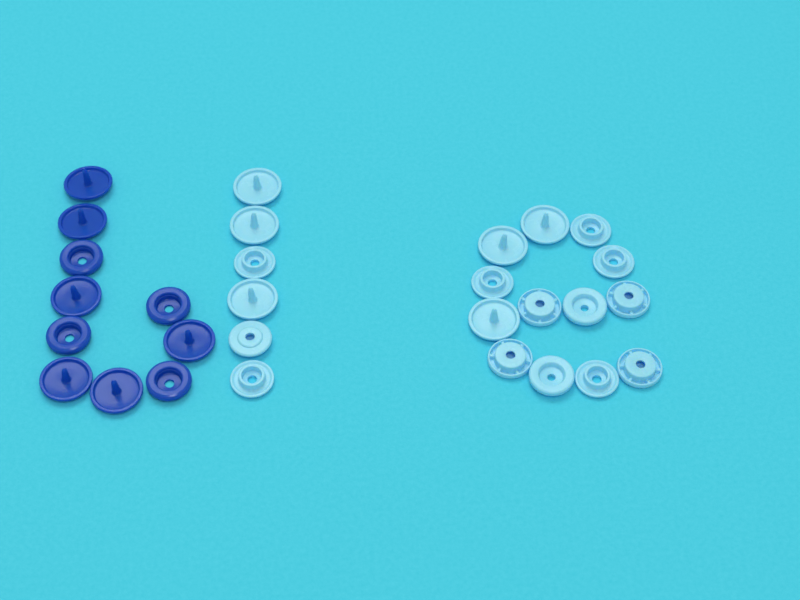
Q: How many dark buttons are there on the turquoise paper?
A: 10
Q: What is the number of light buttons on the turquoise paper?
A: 19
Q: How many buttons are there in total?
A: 29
